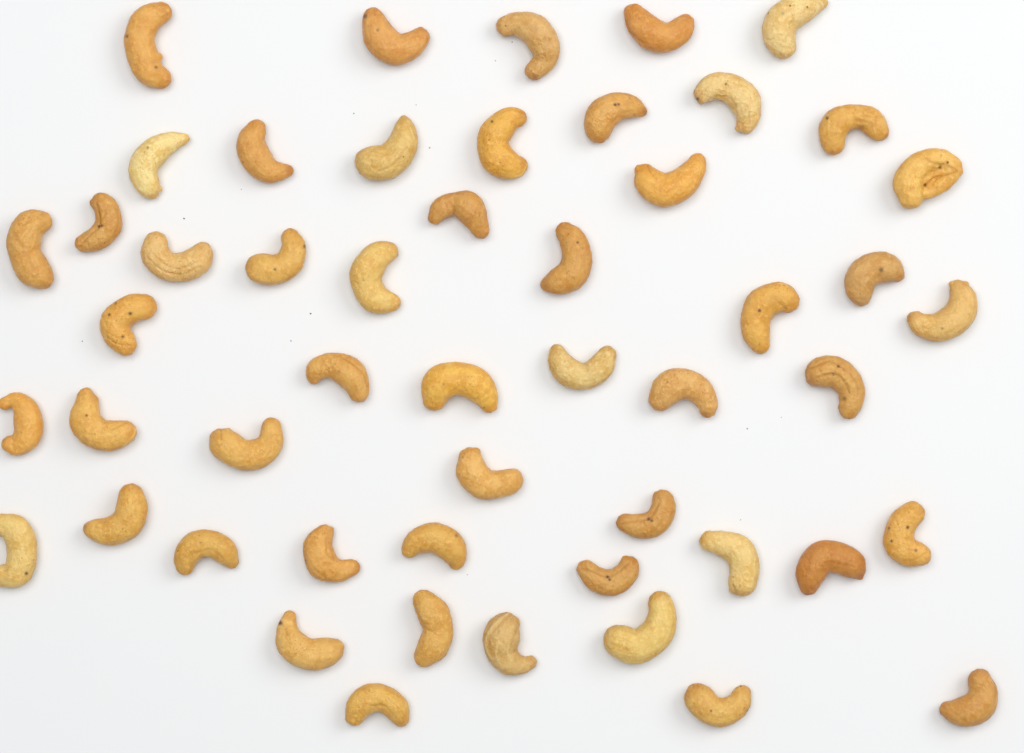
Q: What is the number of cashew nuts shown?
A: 51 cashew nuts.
